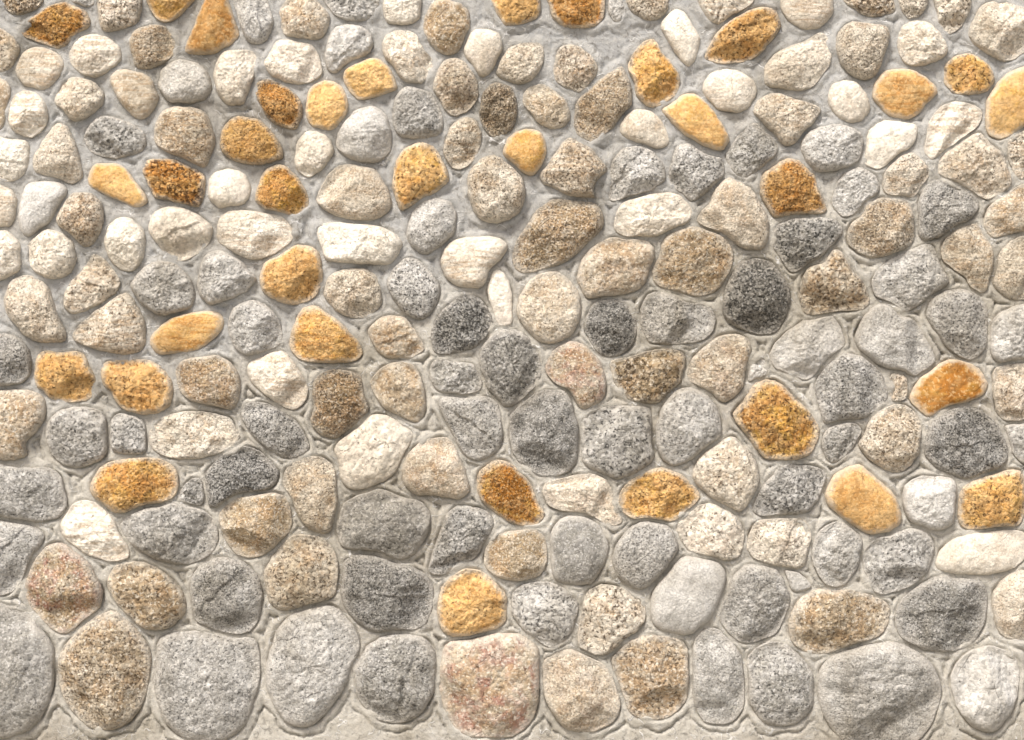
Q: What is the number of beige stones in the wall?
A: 111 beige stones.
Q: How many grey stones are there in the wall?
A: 74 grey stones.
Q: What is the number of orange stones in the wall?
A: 34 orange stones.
